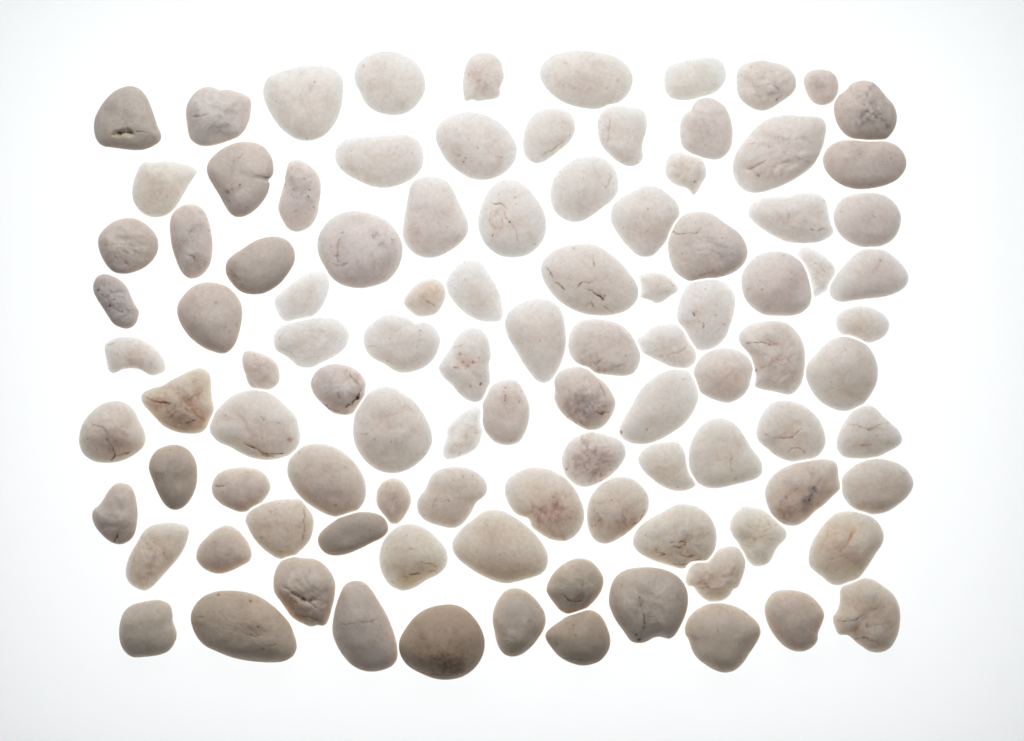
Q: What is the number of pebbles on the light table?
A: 101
